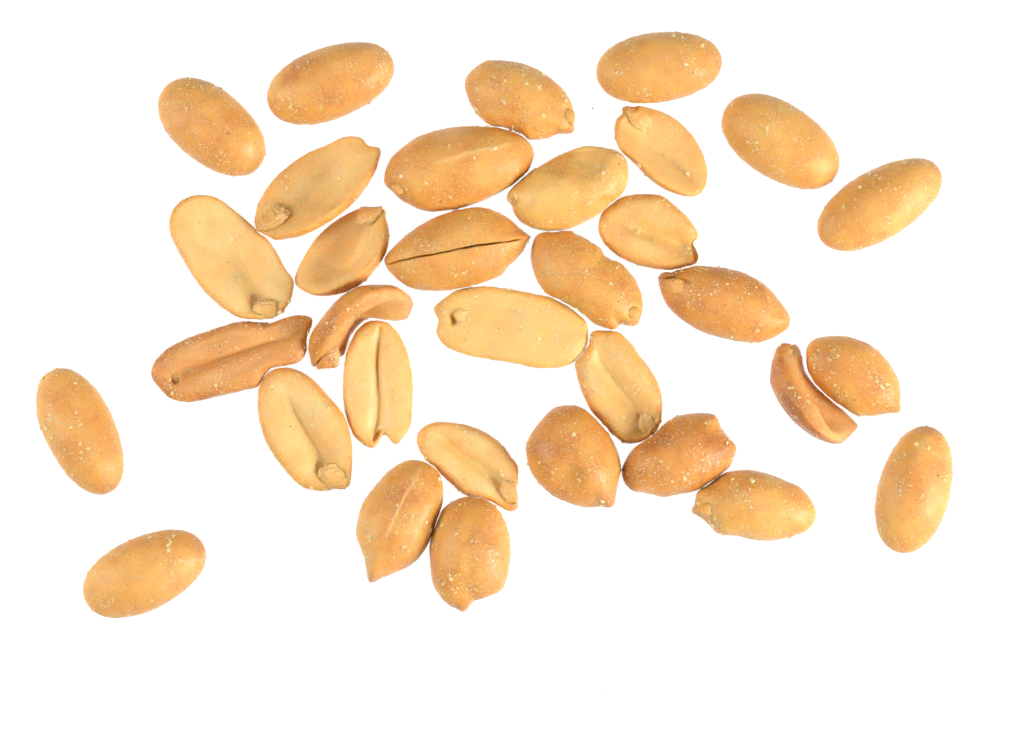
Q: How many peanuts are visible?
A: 33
